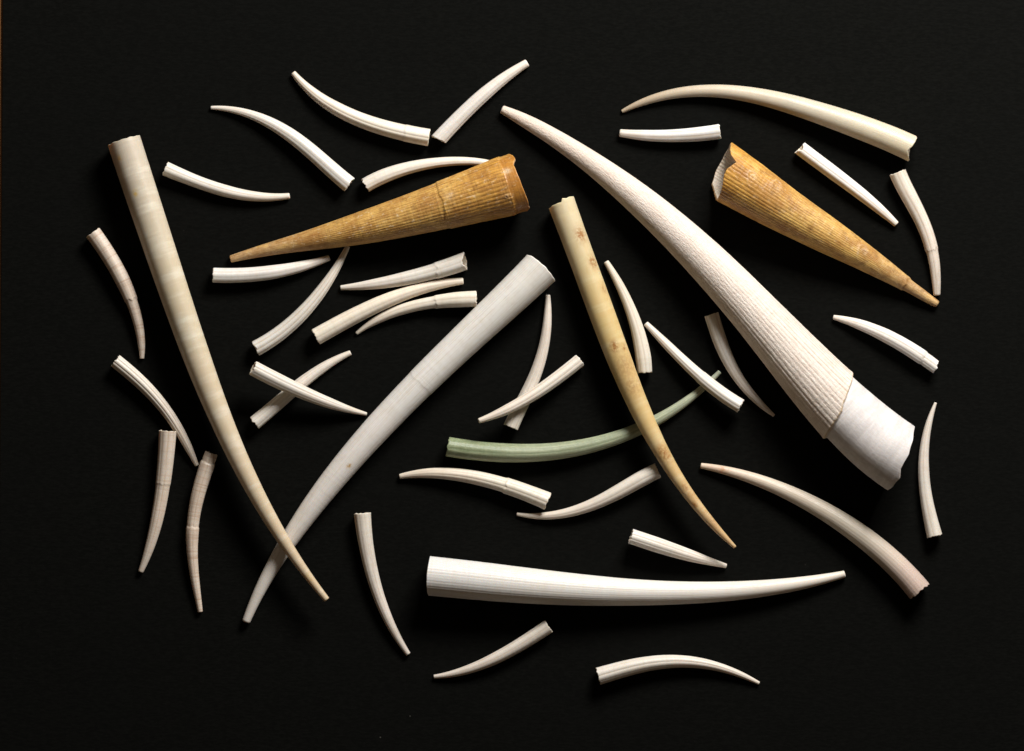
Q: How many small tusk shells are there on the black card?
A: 32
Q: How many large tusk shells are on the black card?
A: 10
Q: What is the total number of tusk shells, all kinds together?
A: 42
